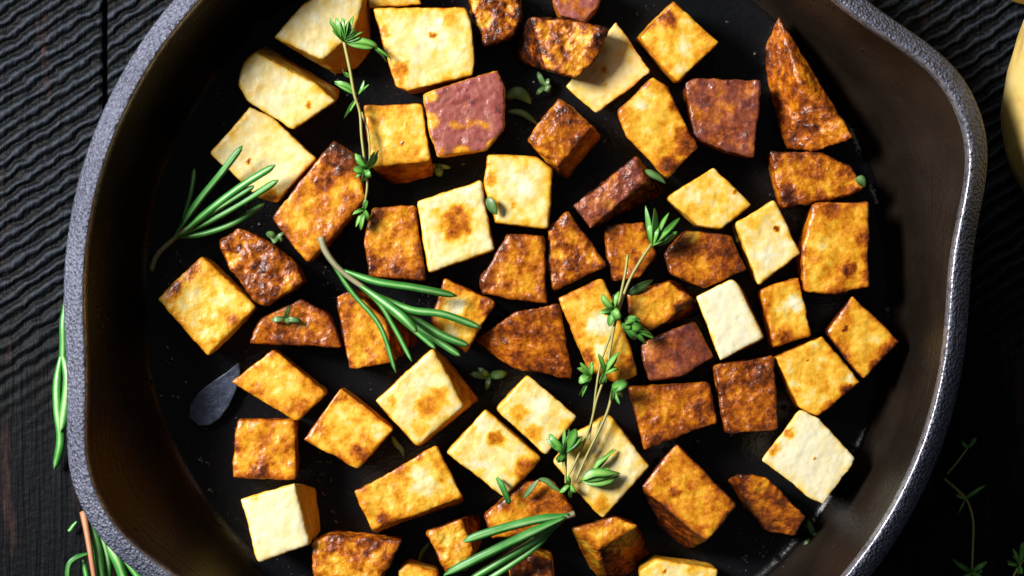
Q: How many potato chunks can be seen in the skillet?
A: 63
